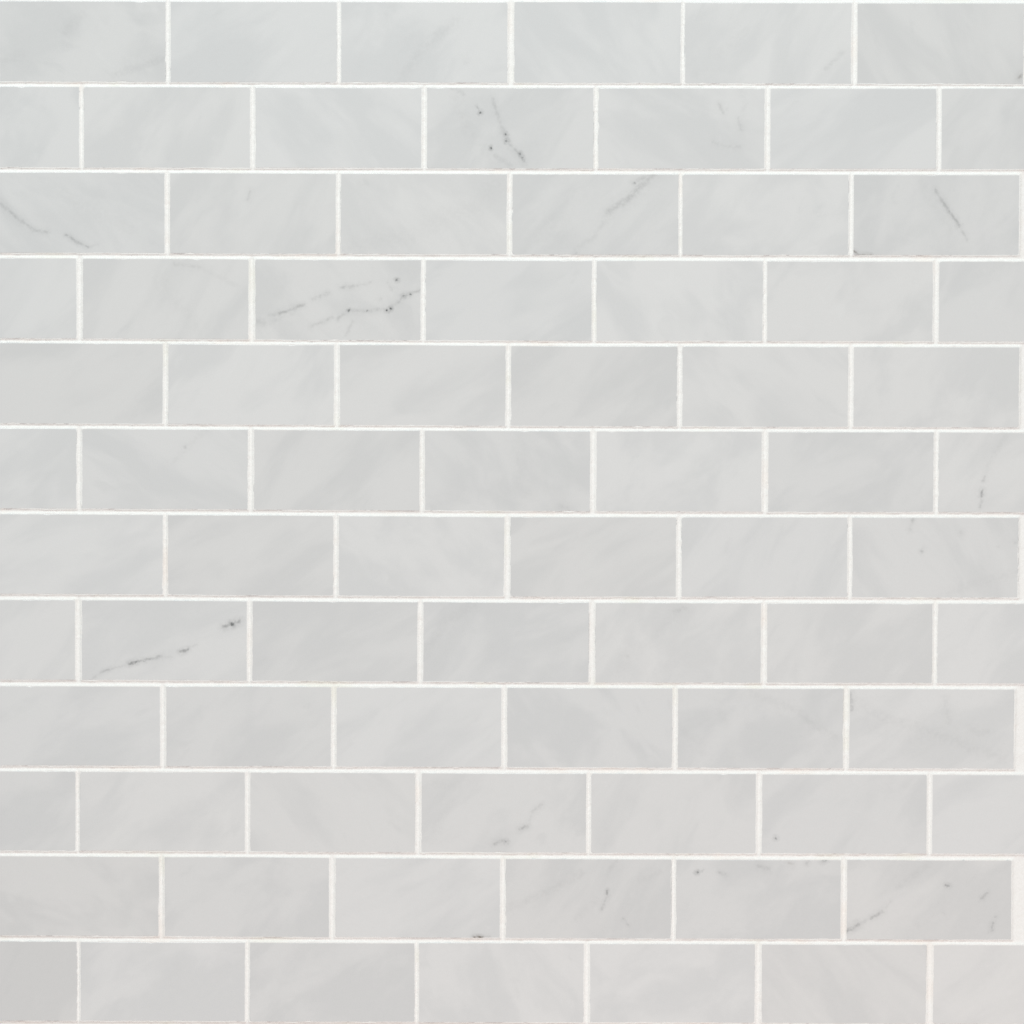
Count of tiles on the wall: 78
